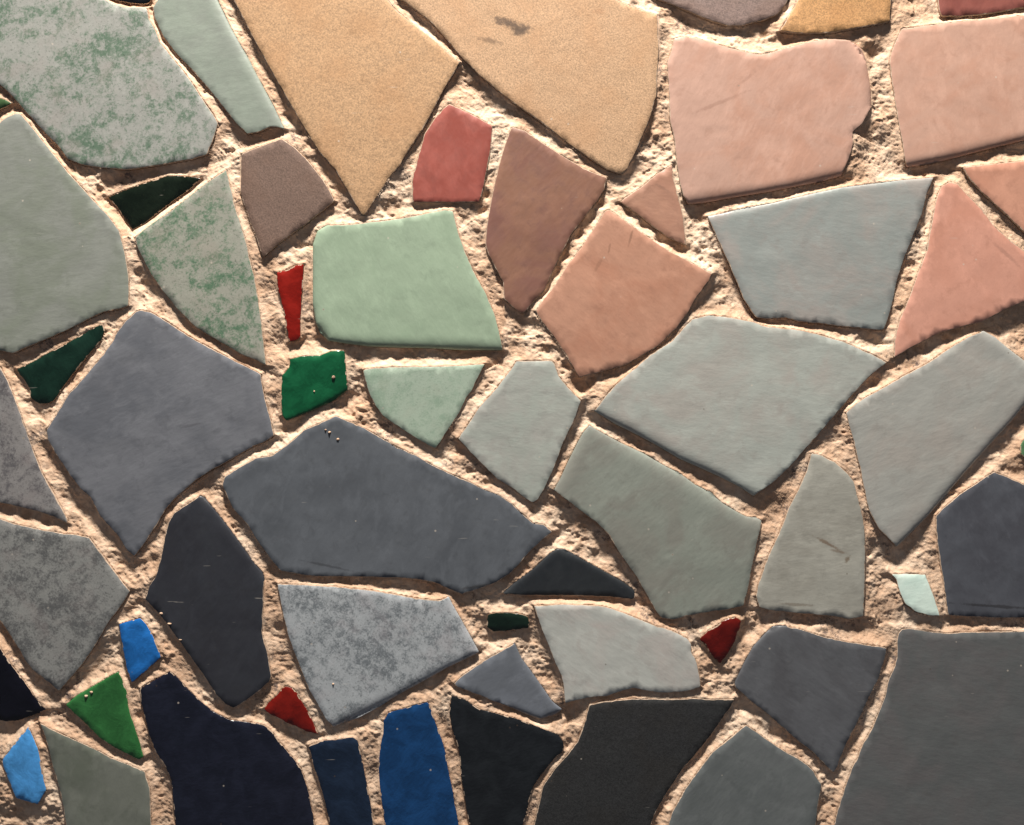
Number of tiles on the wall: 60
